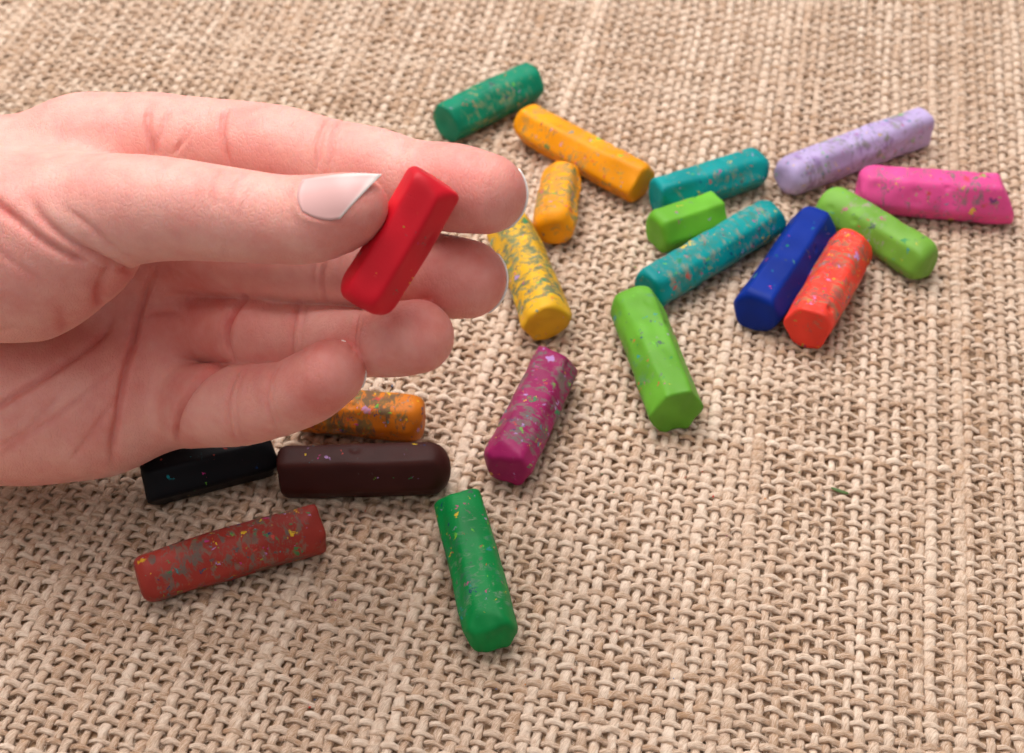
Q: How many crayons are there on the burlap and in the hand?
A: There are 20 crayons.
